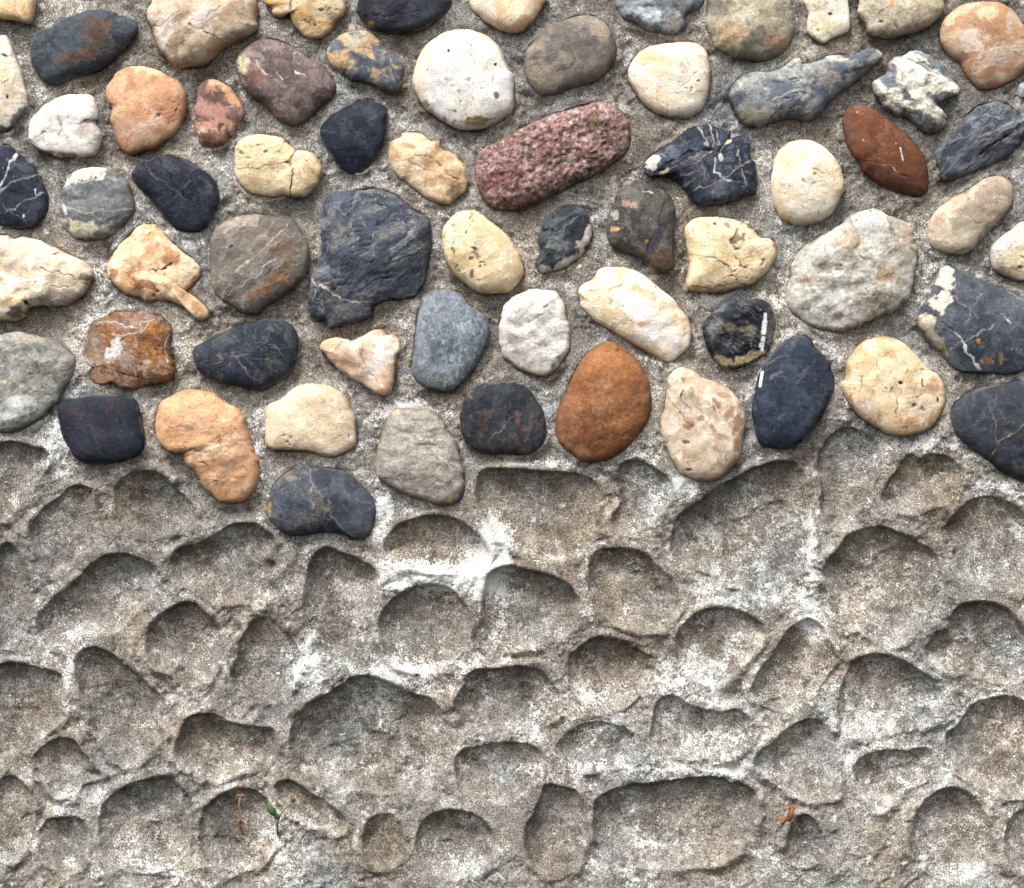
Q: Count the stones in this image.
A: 65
